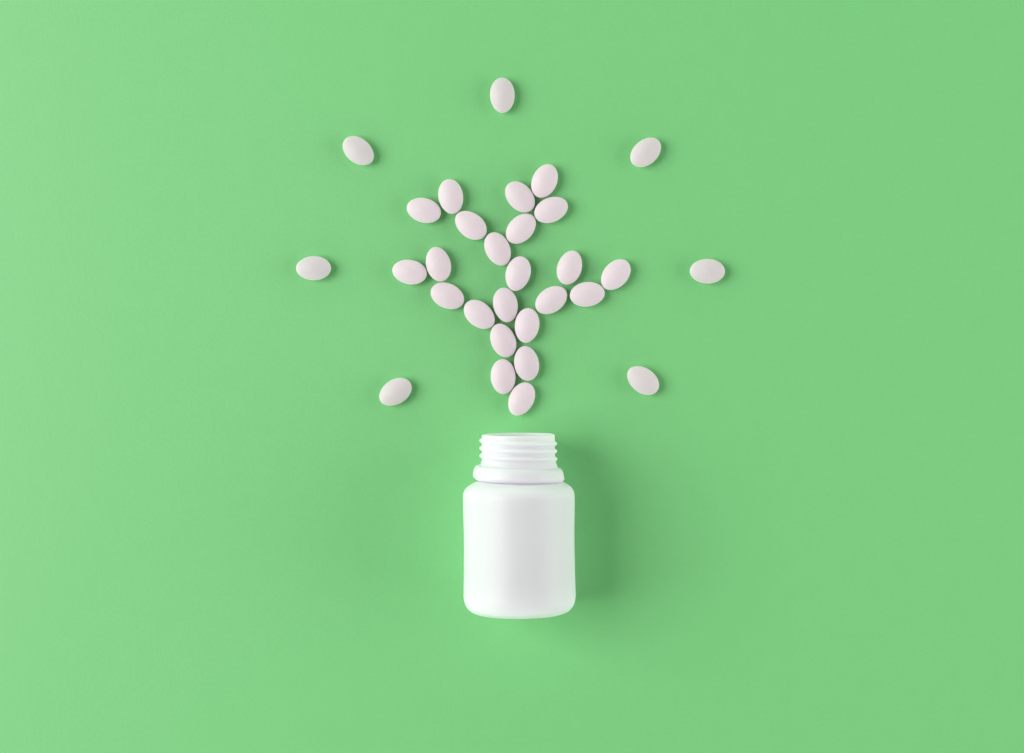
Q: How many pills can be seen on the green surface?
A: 30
